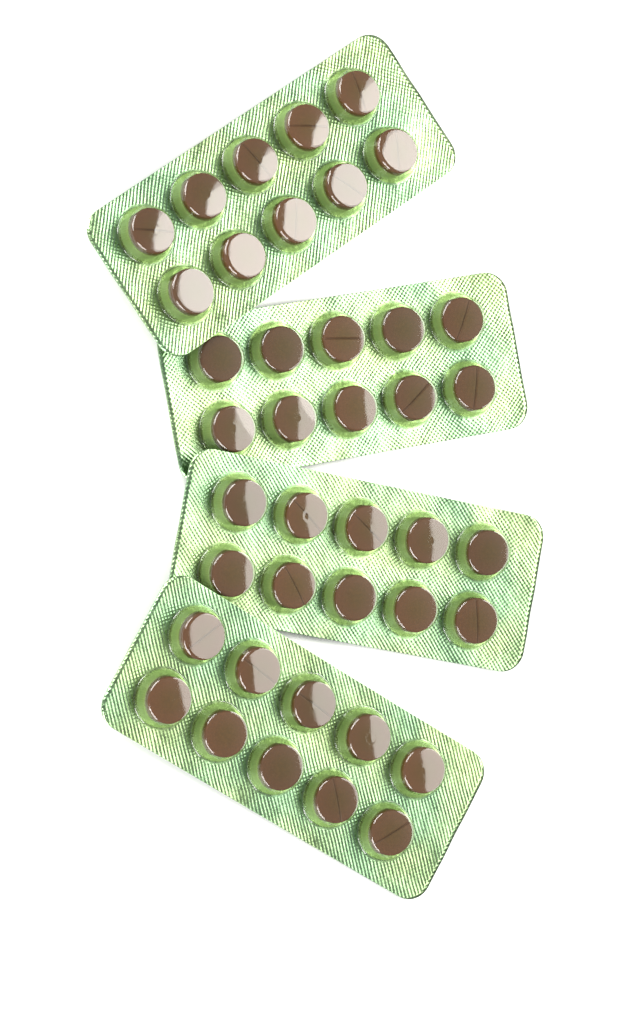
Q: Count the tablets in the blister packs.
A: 40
